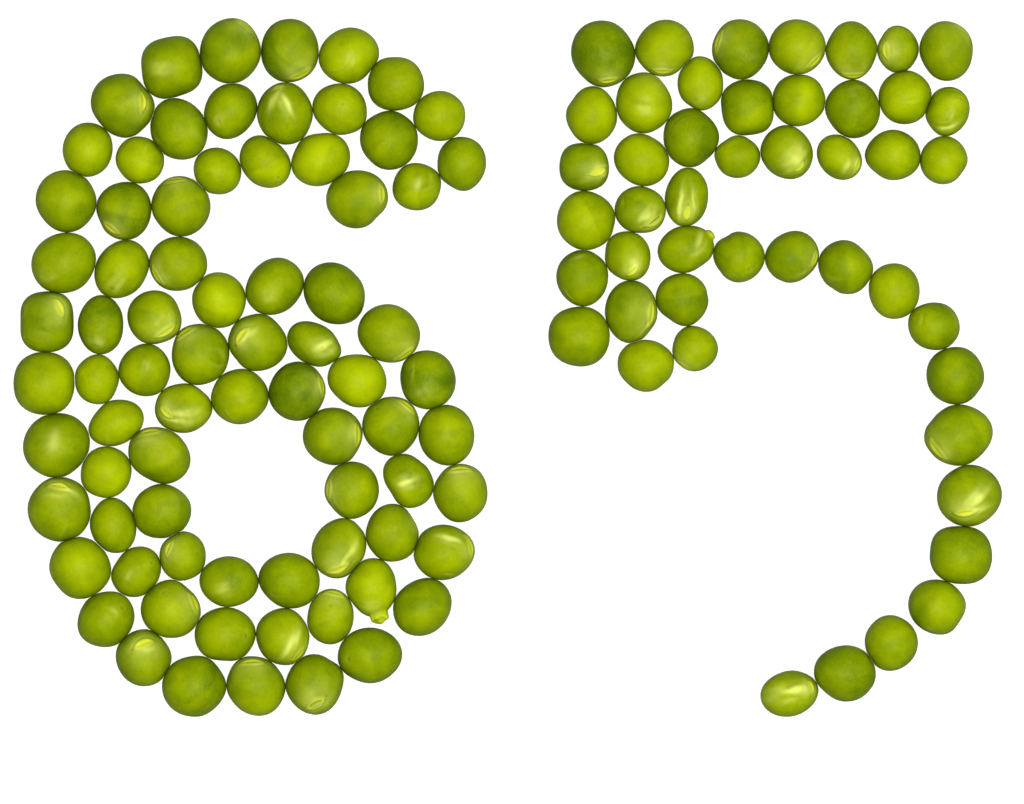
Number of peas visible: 124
